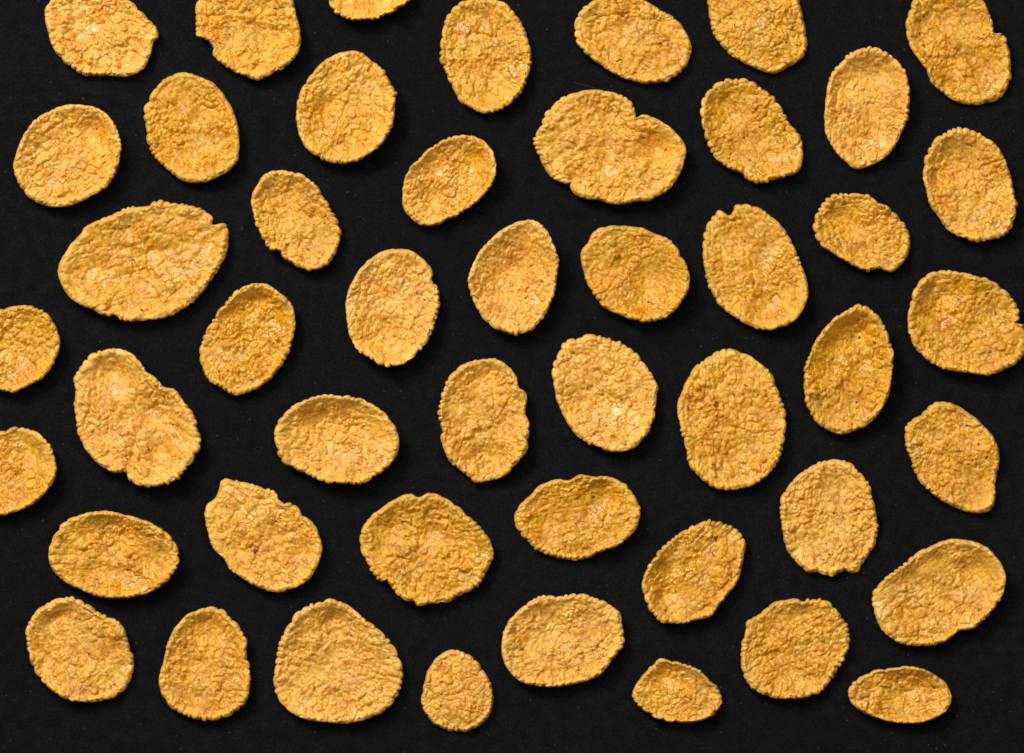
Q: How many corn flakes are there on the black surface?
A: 48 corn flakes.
